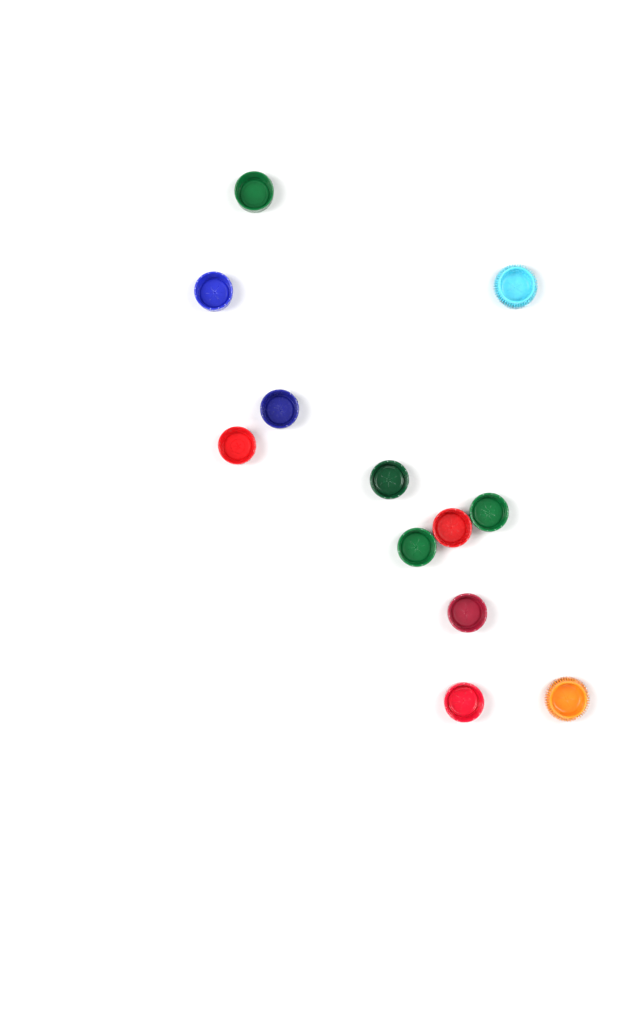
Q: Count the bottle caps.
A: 12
